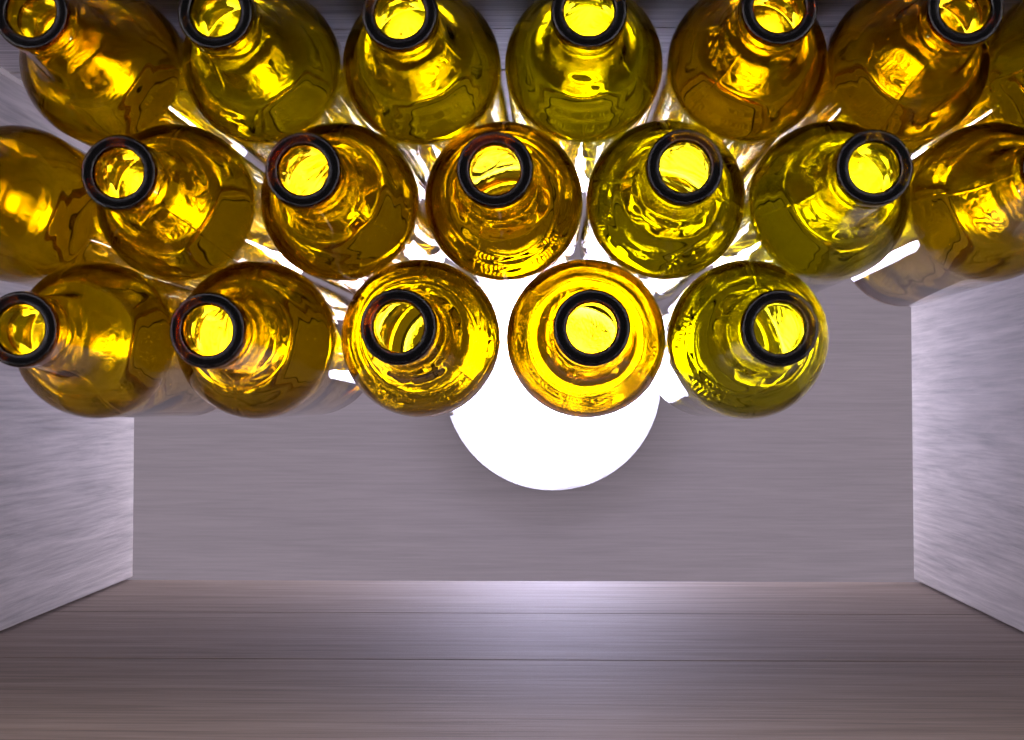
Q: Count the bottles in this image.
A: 19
